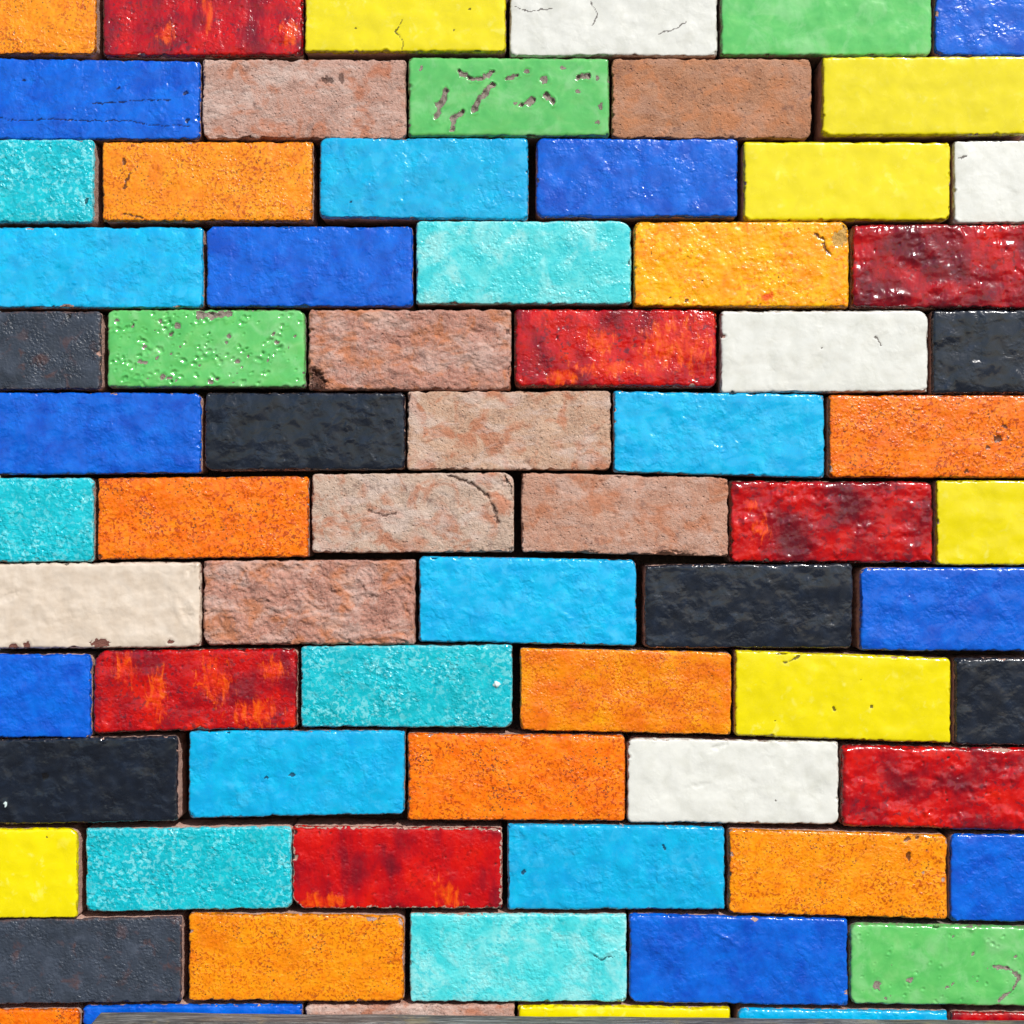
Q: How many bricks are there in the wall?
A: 72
